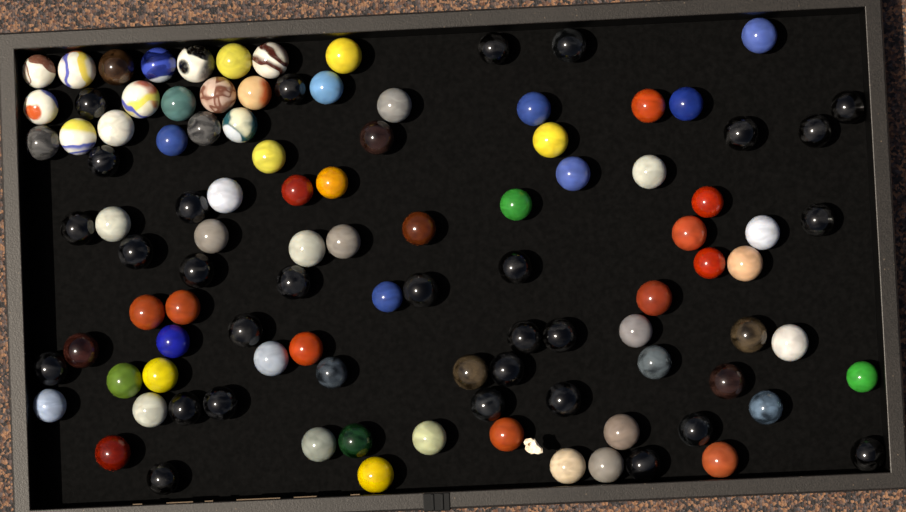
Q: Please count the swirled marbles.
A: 11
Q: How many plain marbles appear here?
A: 93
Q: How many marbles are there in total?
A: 104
